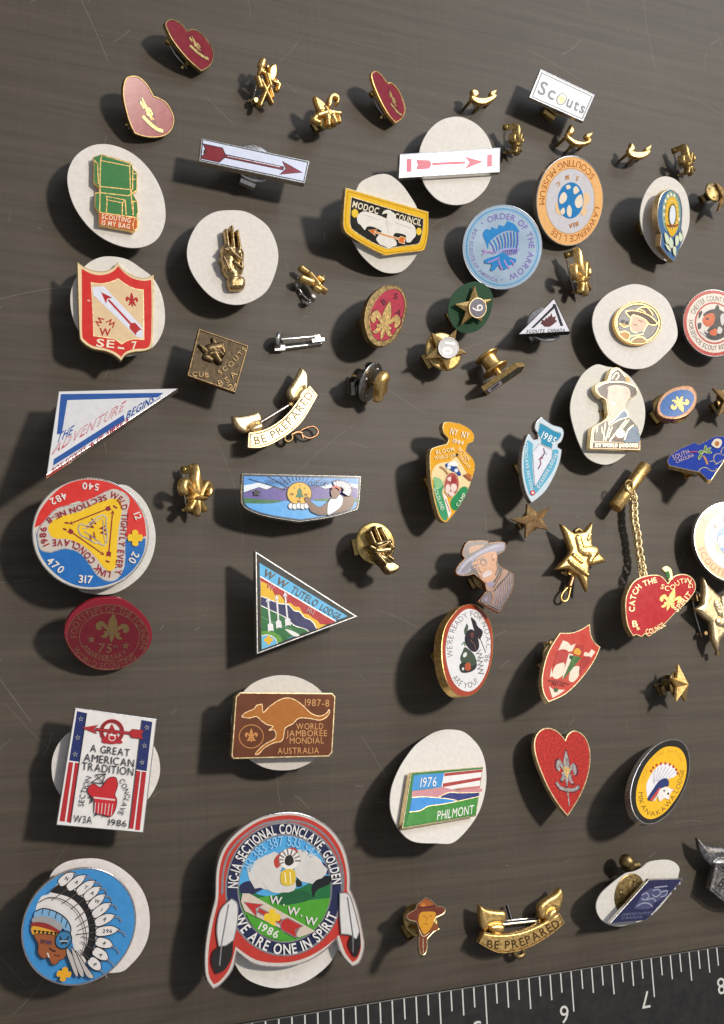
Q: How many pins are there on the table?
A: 67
